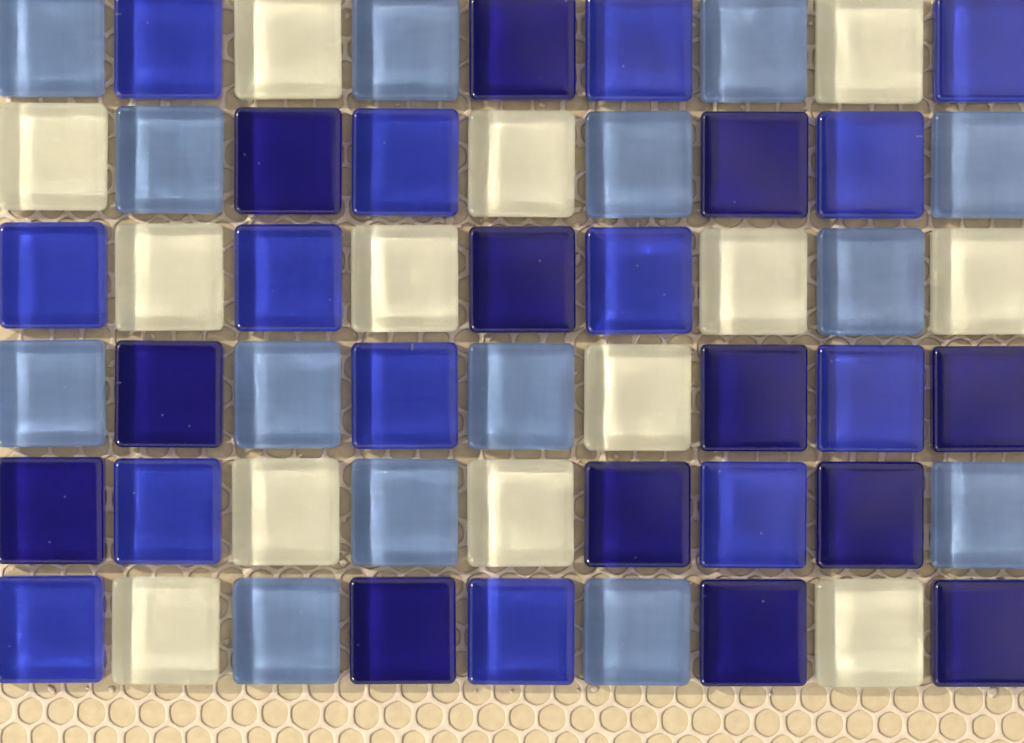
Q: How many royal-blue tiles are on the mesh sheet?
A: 14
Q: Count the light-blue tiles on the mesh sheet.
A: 14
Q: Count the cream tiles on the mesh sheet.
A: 13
